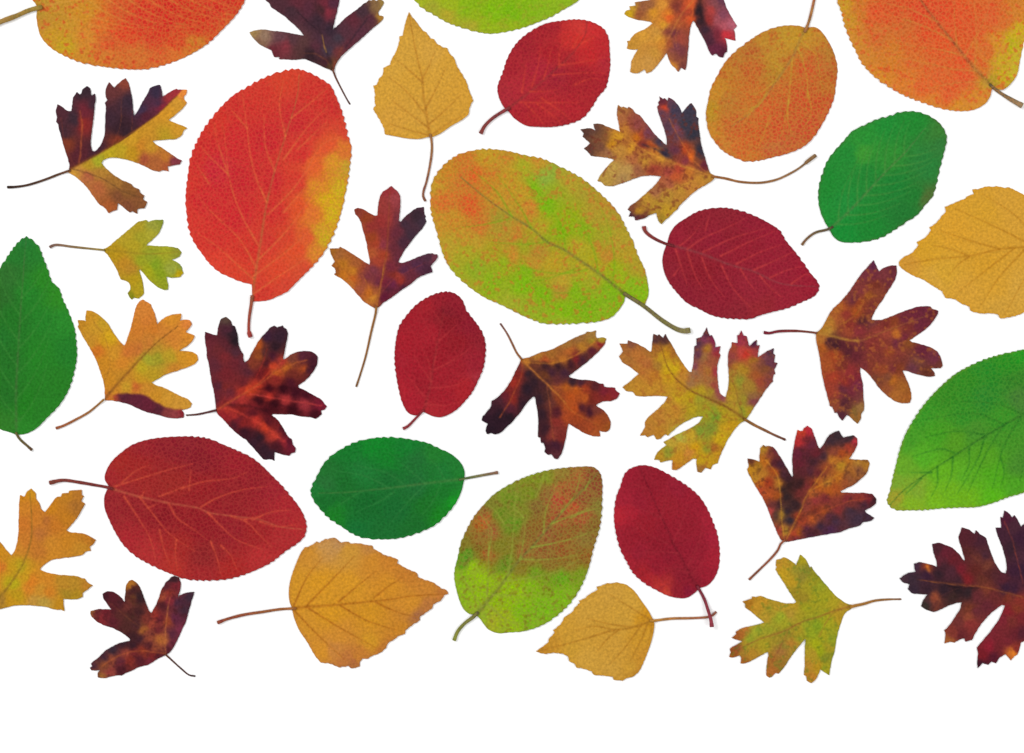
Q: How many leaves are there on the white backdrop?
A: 36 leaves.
